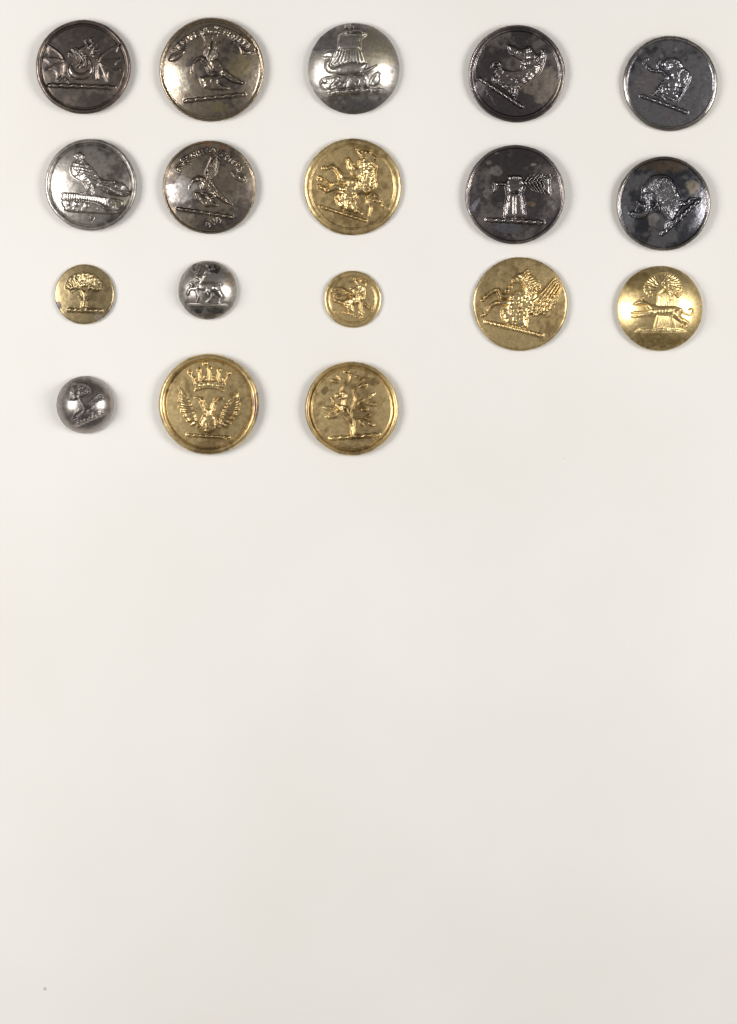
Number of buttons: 18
